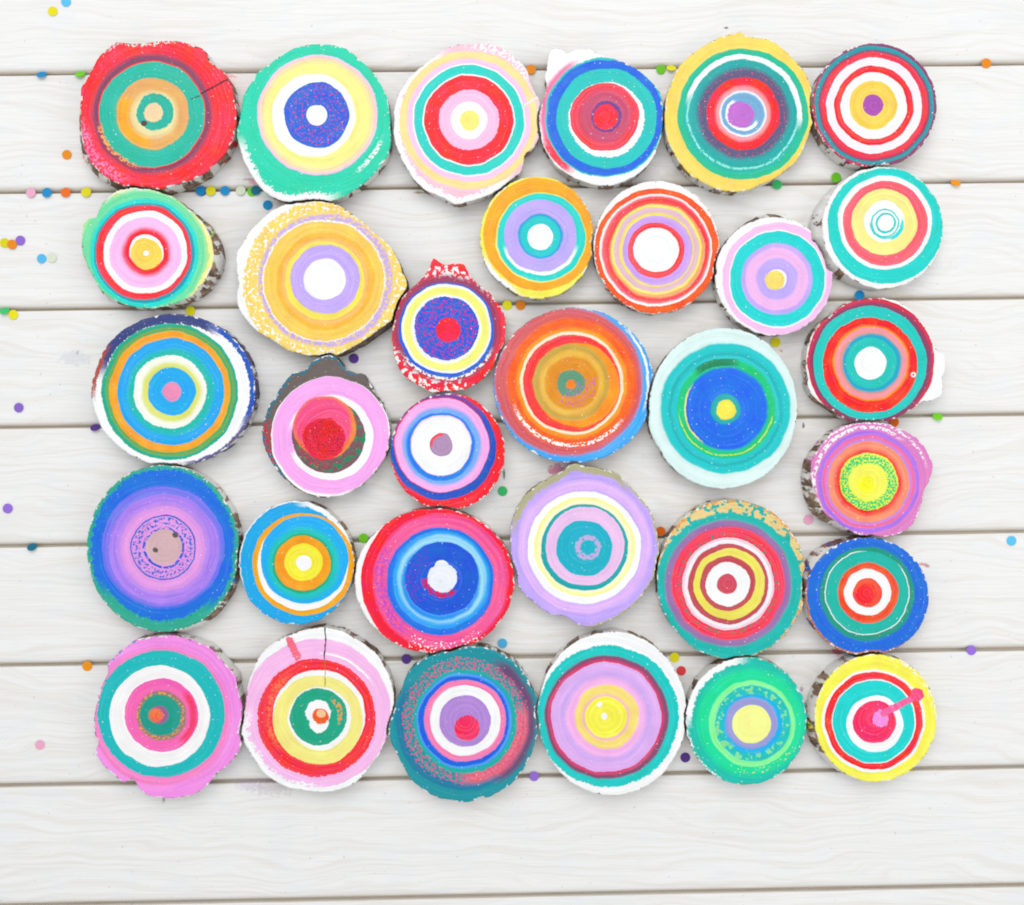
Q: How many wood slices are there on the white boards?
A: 32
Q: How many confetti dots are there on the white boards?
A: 57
